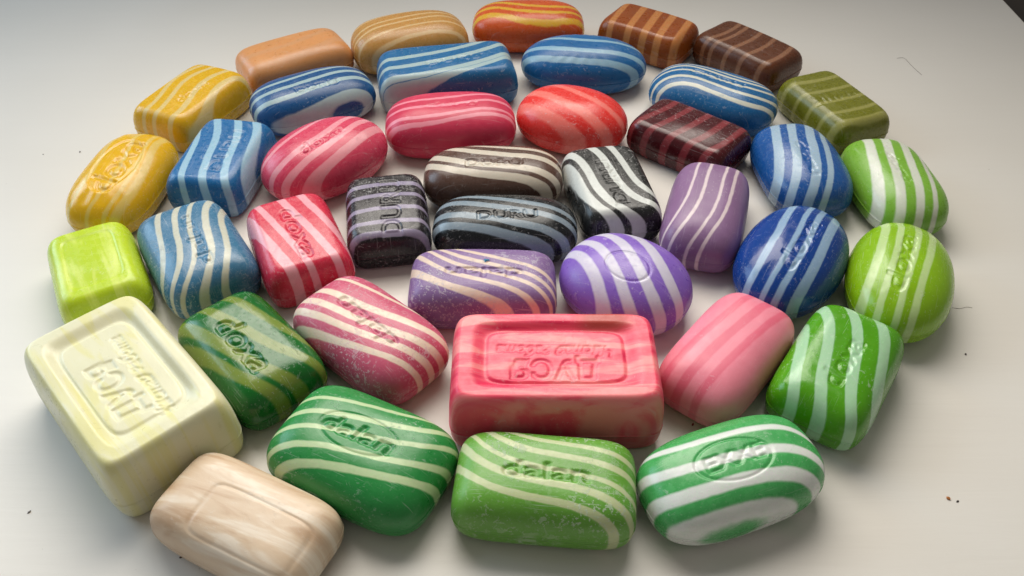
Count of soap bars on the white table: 41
